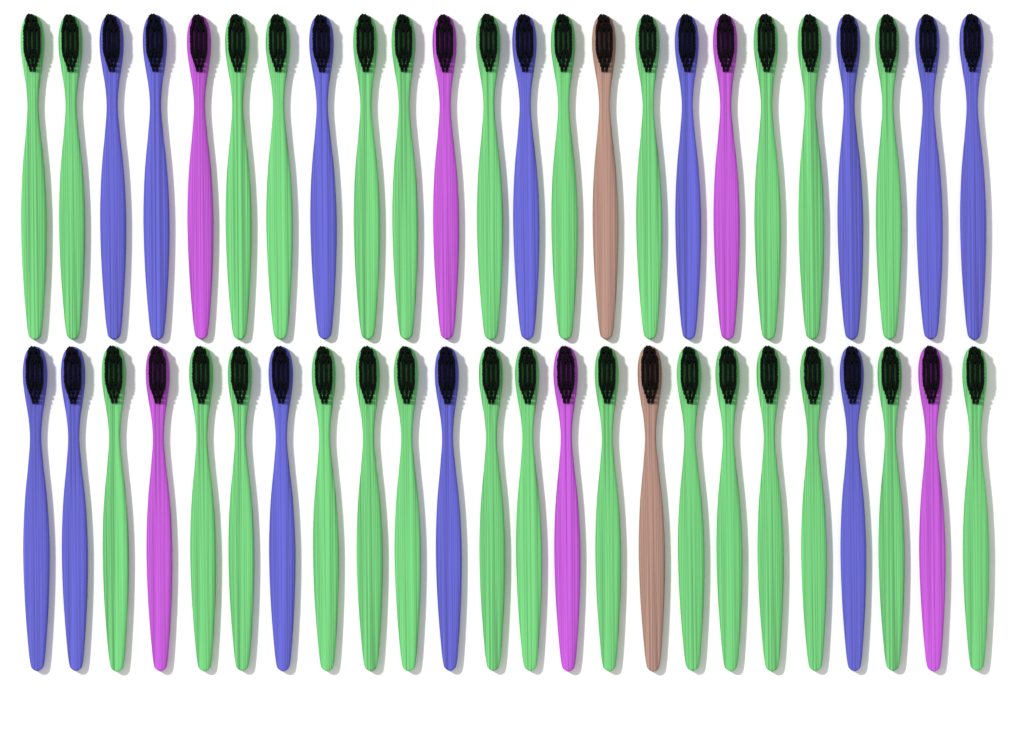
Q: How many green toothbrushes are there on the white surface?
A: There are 27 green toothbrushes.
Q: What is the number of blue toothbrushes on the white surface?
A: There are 13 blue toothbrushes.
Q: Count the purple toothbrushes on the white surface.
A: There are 6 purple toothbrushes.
